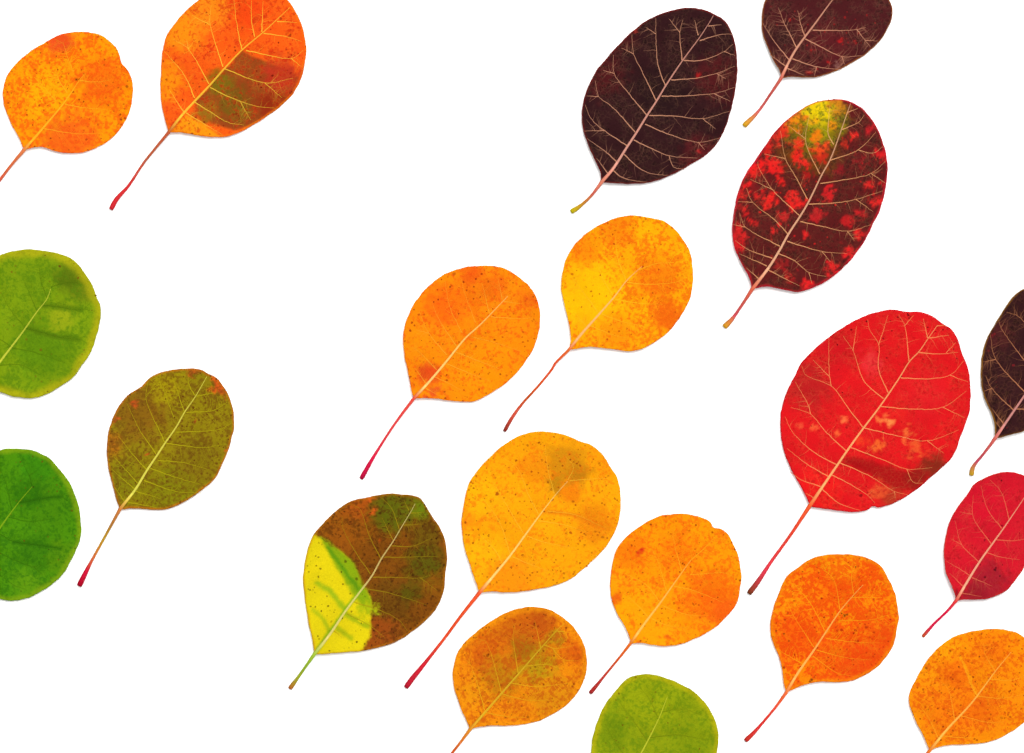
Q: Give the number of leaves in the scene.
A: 20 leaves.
